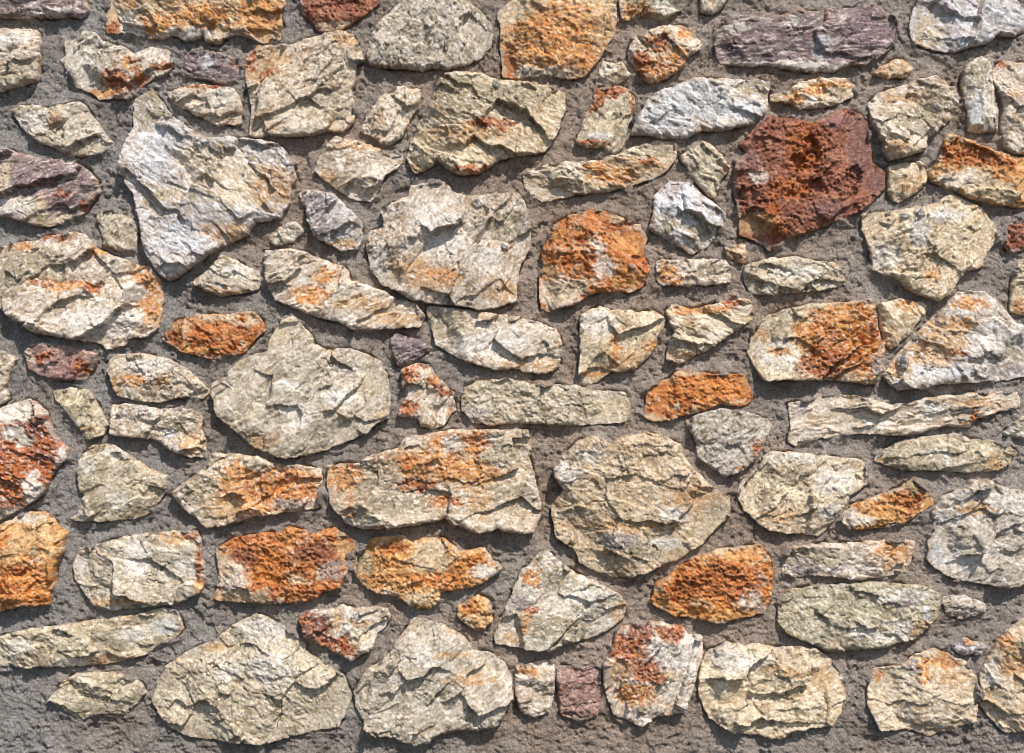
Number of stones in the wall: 100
